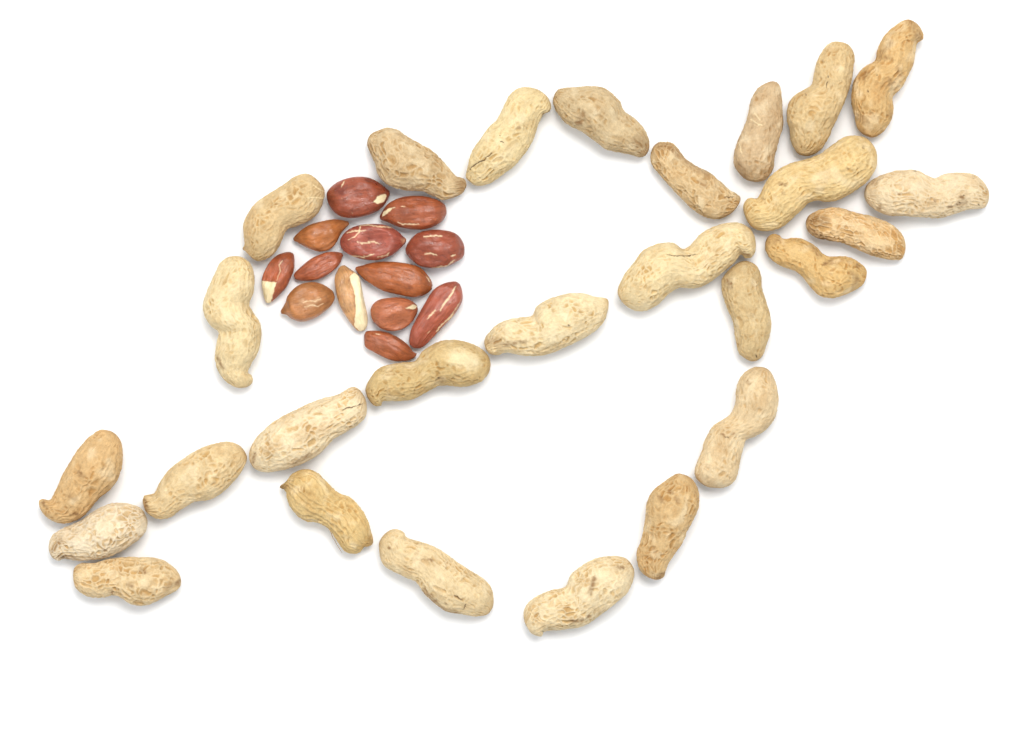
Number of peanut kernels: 13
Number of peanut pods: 27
